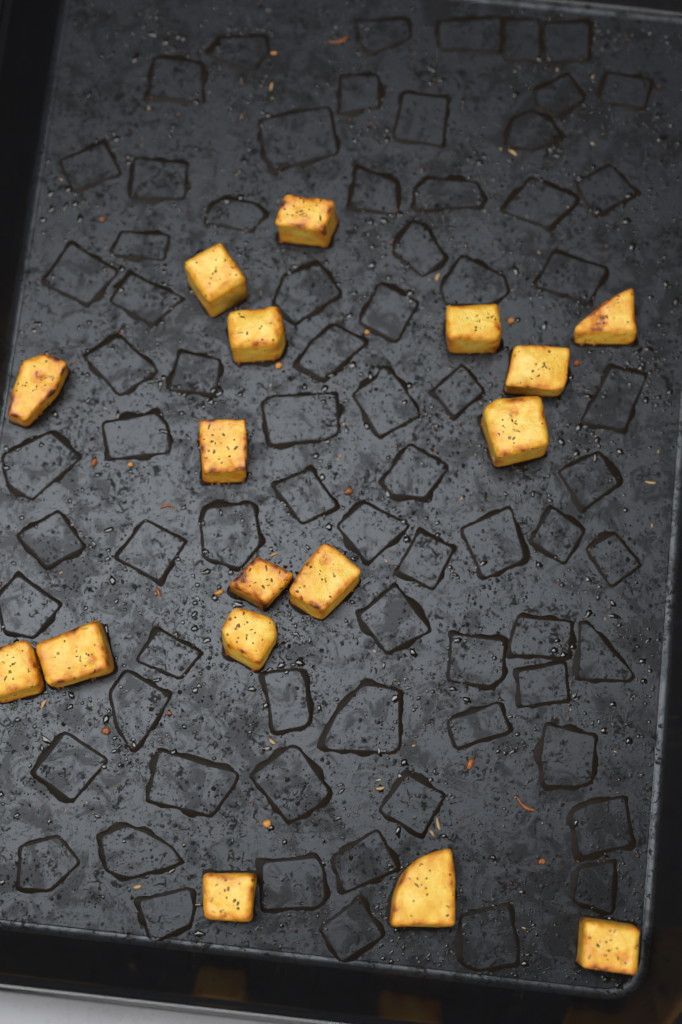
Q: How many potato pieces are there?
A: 17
